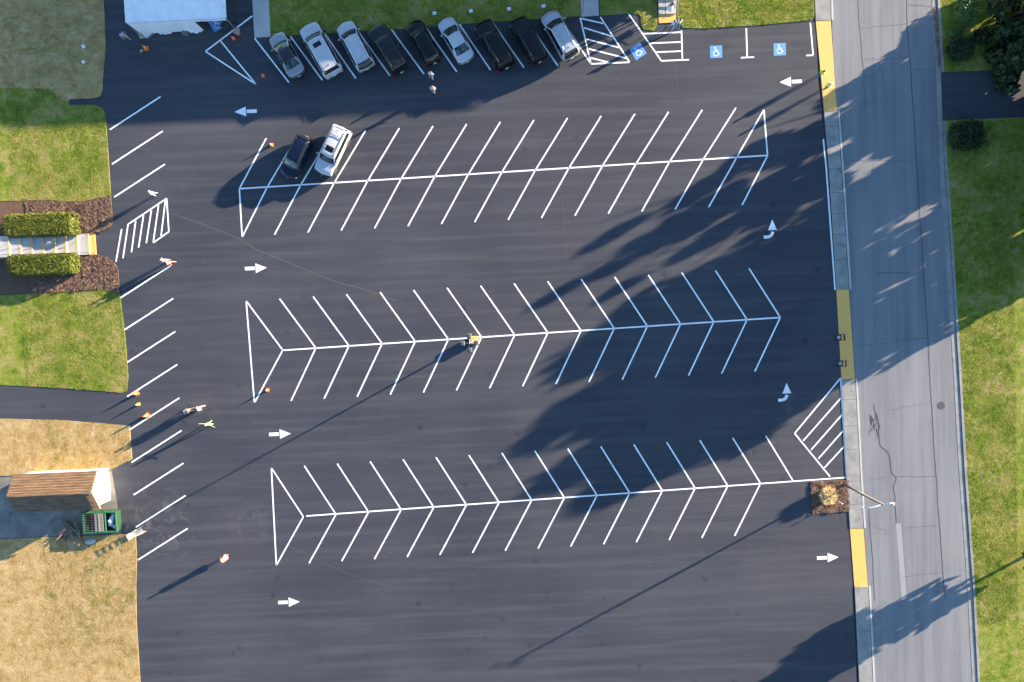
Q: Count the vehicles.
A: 11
